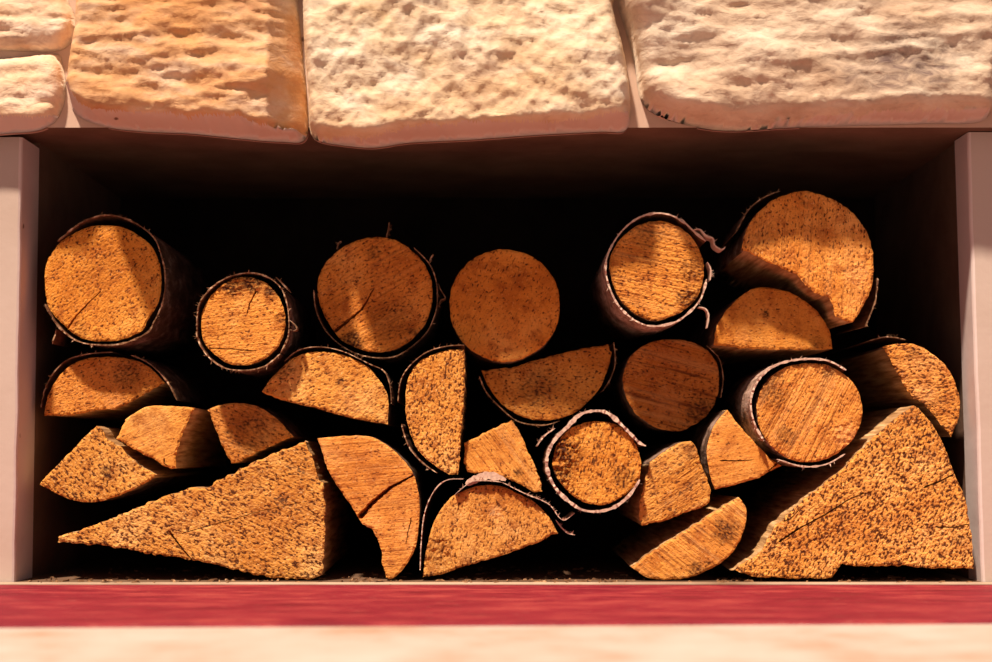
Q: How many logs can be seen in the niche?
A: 26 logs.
